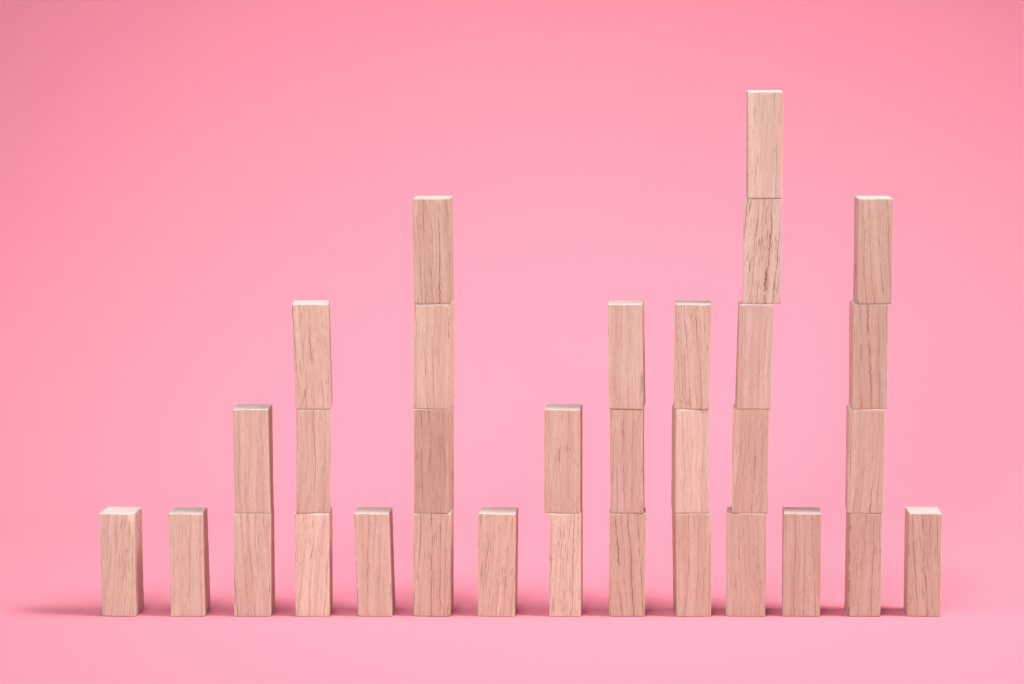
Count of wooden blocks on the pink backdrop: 32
